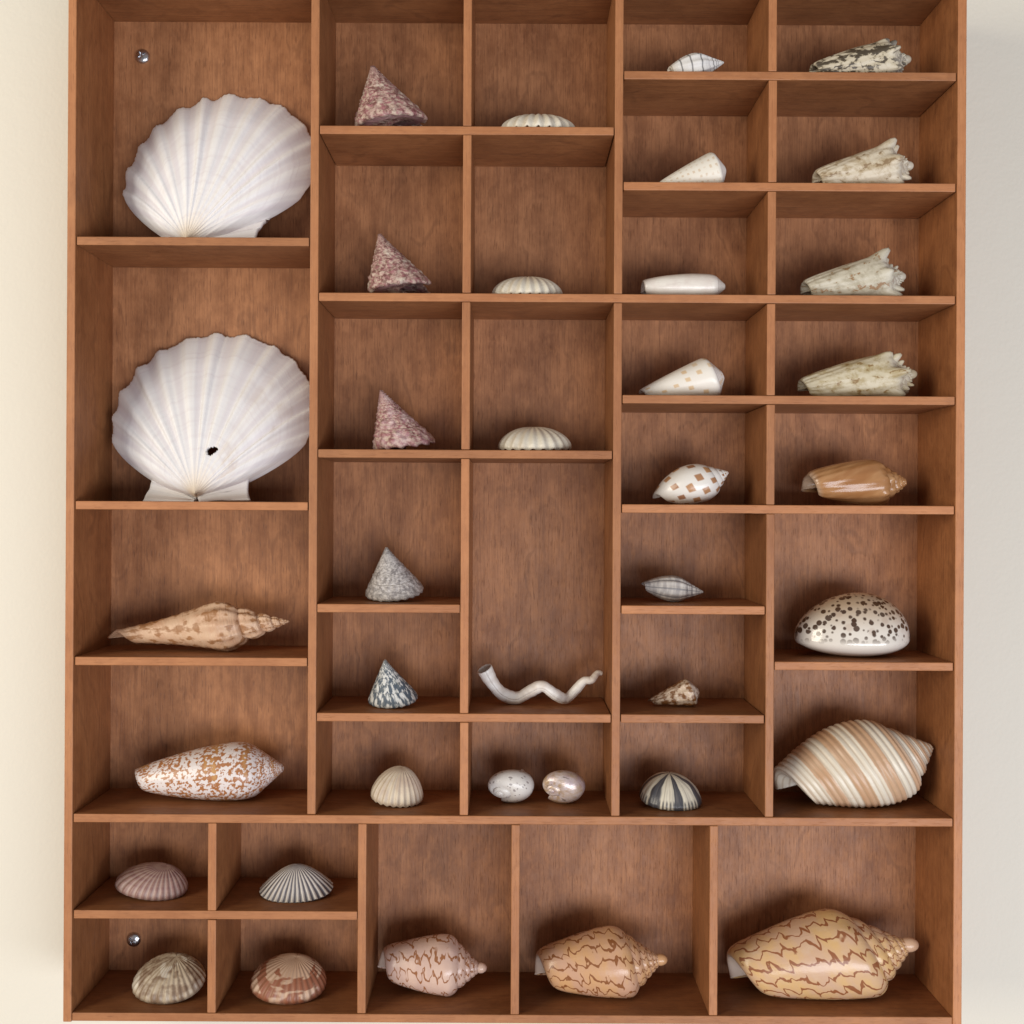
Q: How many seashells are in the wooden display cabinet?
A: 38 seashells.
